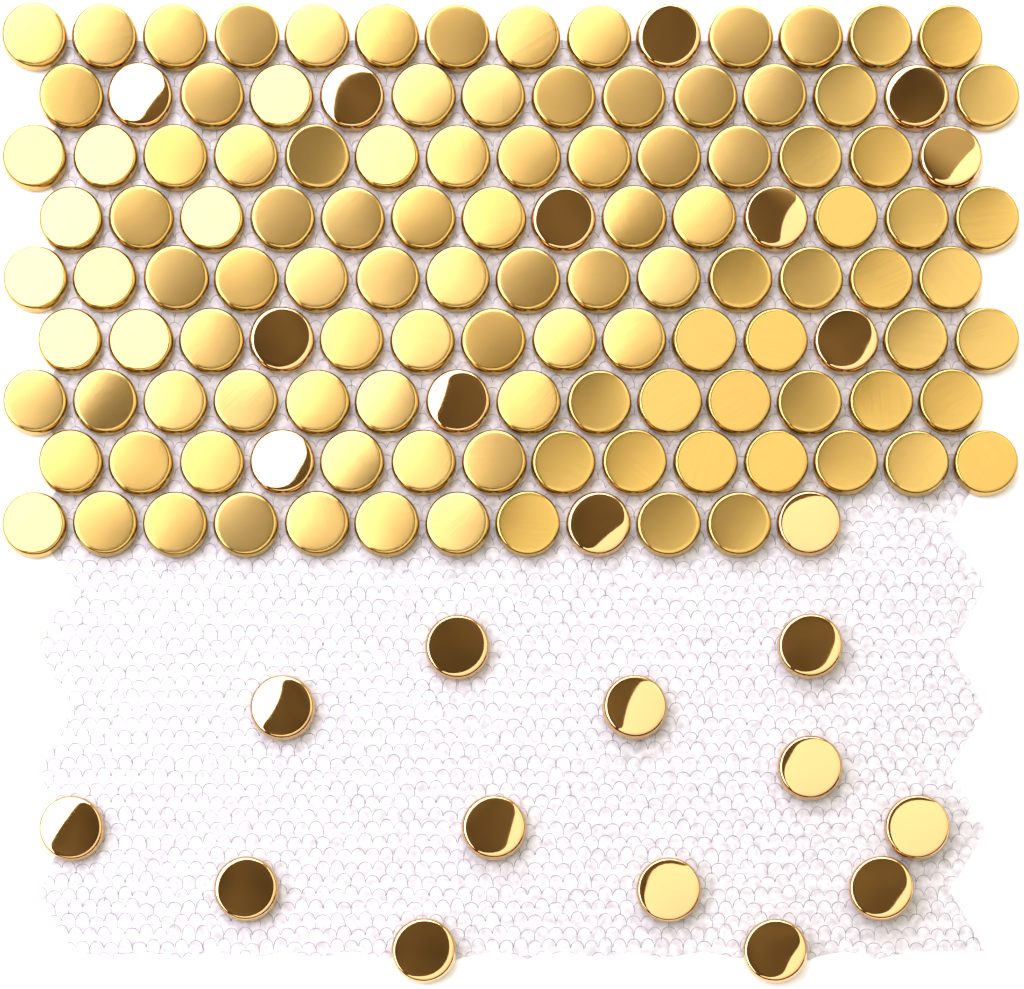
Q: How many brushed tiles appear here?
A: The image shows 111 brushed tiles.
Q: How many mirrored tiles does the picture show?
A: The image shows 26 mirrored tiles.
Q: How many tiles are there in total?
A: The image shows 137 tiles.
